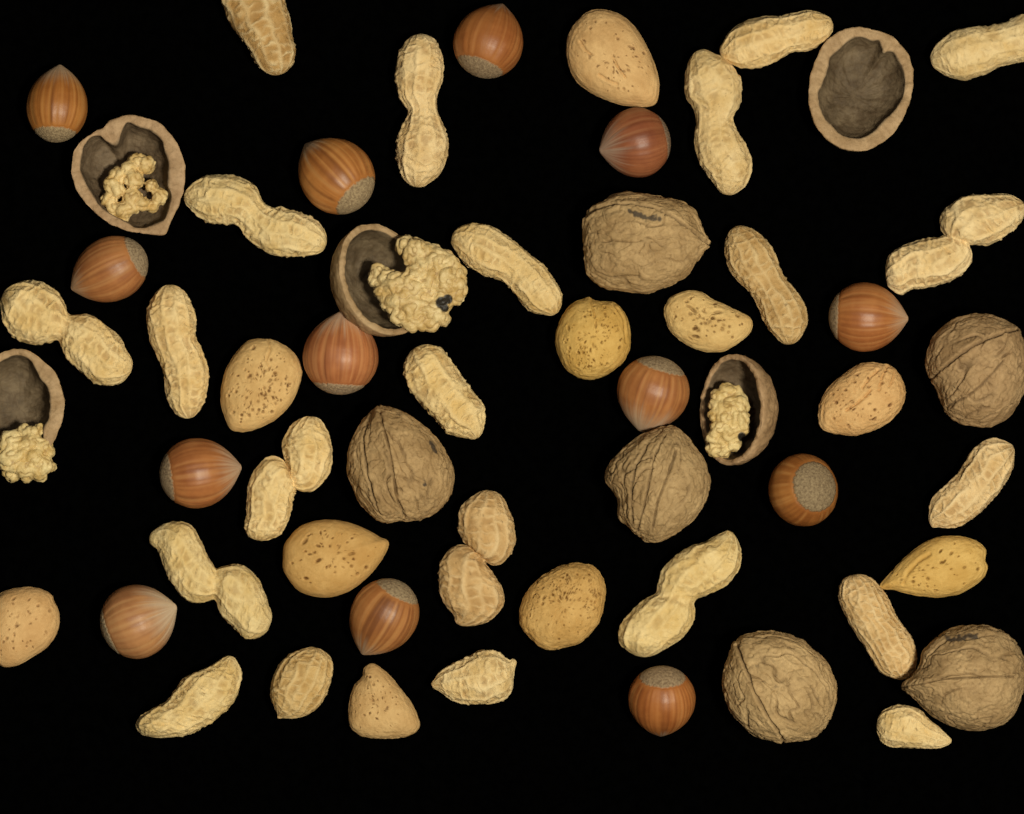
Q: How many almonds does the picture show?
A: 10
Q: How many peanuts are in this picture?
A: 22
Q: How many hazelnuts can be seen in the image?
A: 13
